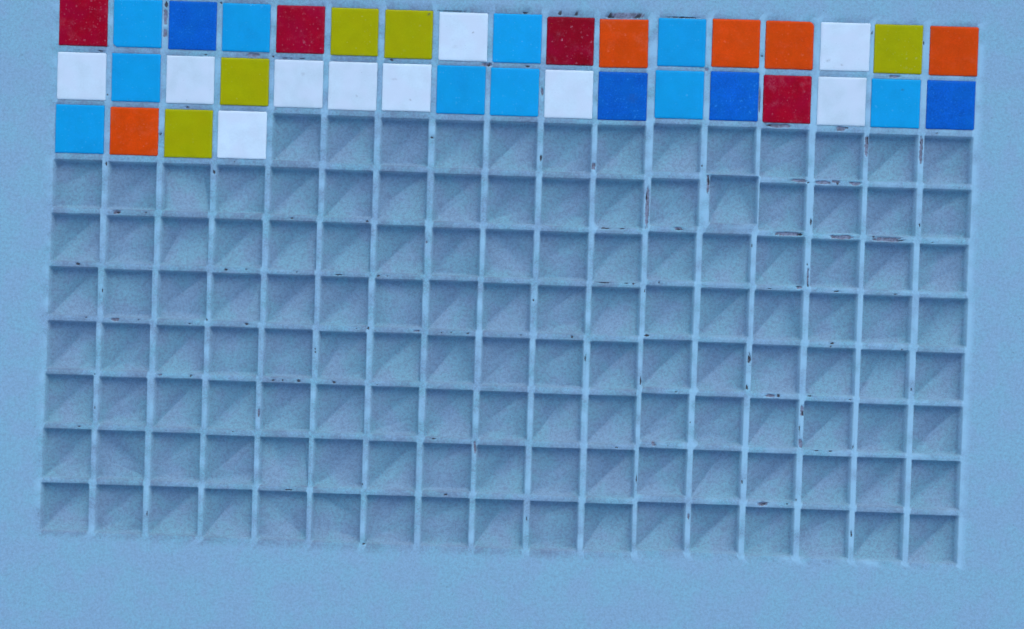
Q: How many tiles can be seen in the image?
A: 38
